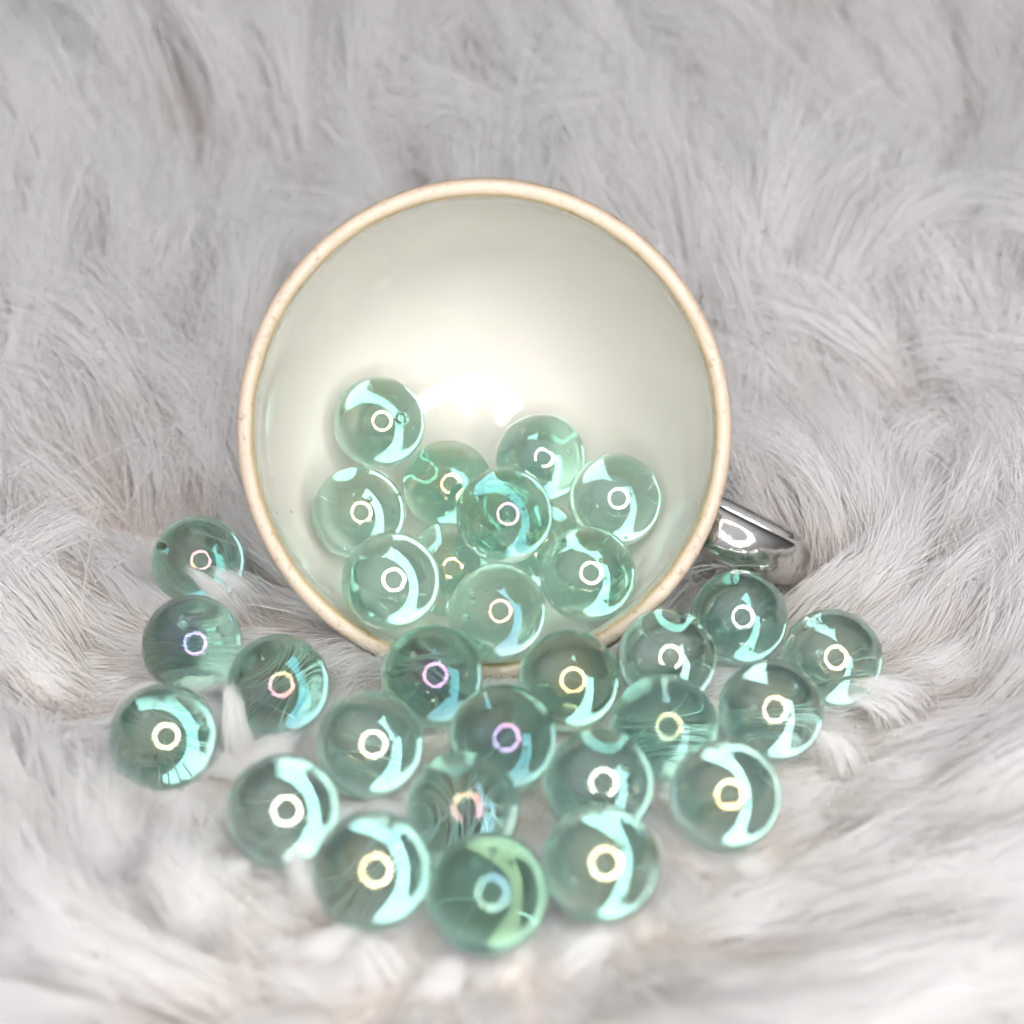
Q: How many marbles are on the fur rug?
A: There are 31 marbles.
